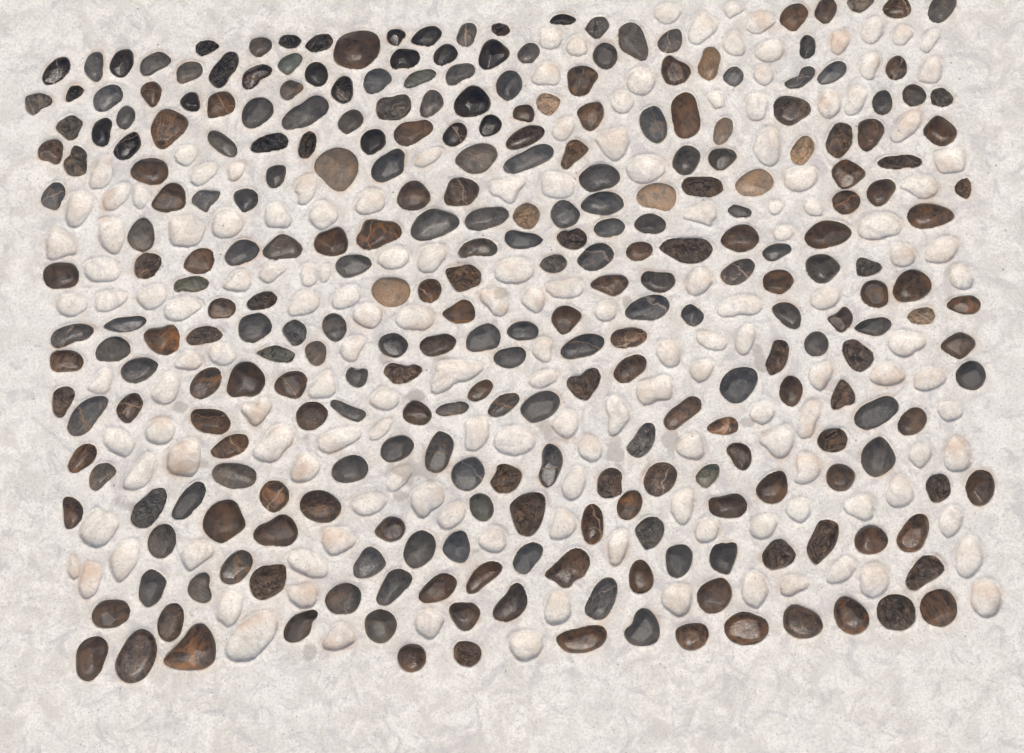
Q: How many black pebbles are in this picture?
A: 26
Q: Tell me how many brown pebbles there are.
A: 128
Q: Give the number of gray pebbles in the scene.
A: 124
